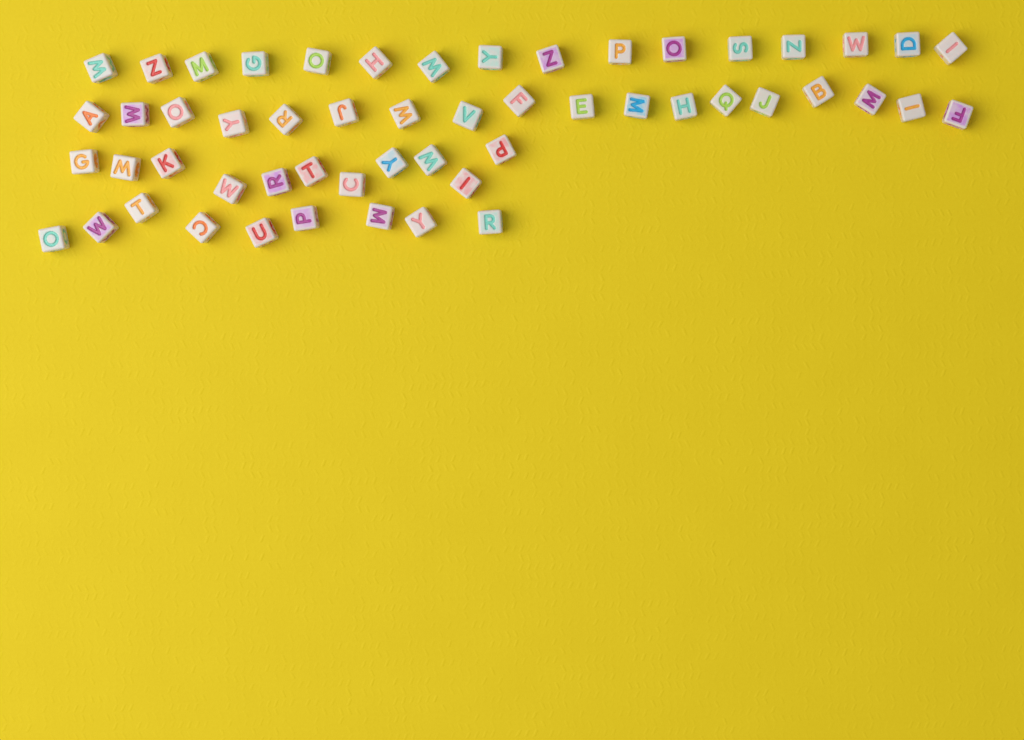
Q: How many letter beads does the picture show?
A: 54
